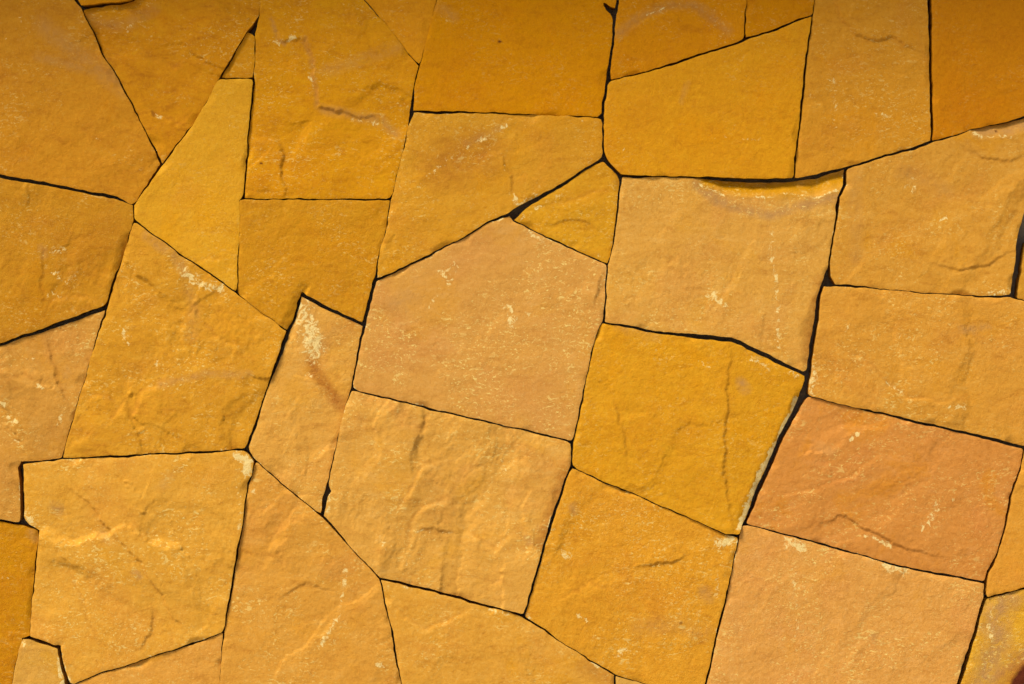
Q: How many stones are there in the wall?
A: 39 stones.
